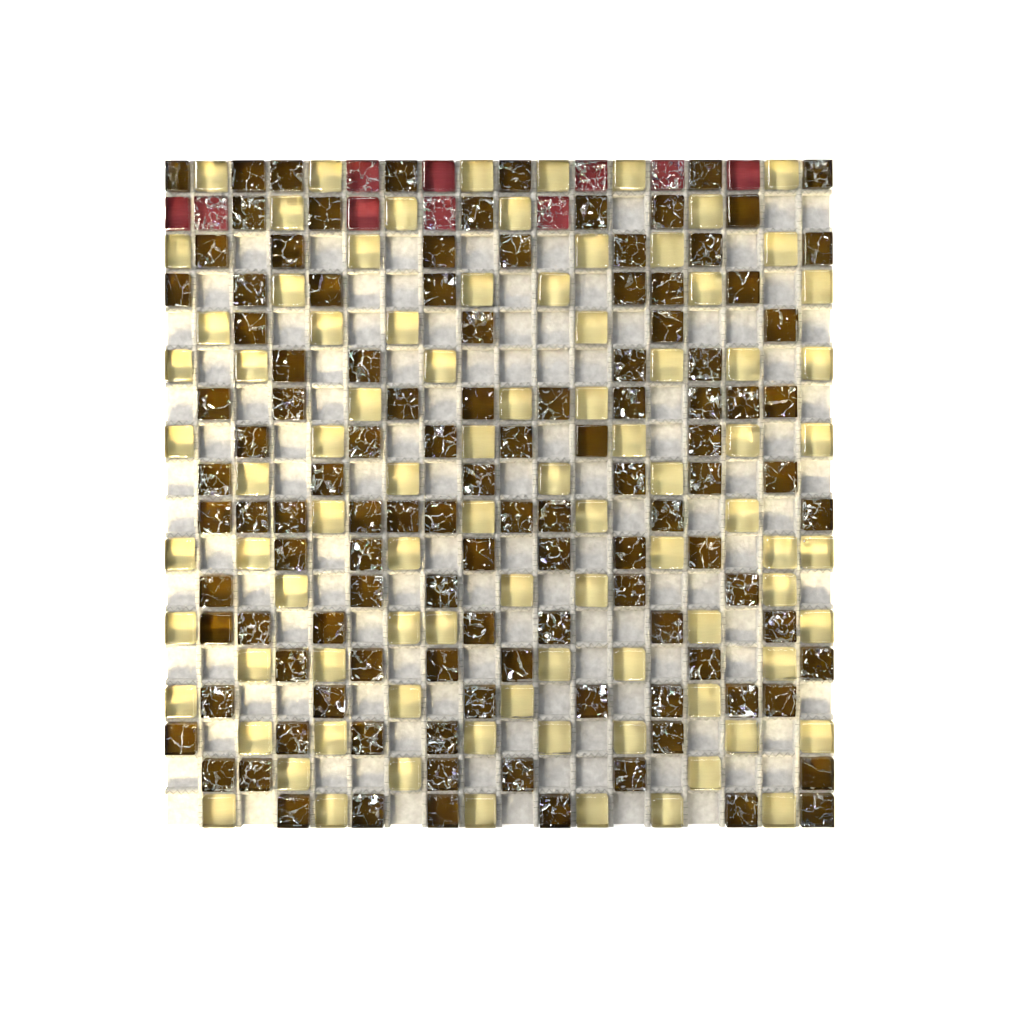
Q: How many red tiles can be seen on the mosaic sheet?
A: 10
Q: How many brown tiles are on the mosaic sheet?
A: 114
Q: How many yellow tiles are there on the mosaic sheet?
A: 87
